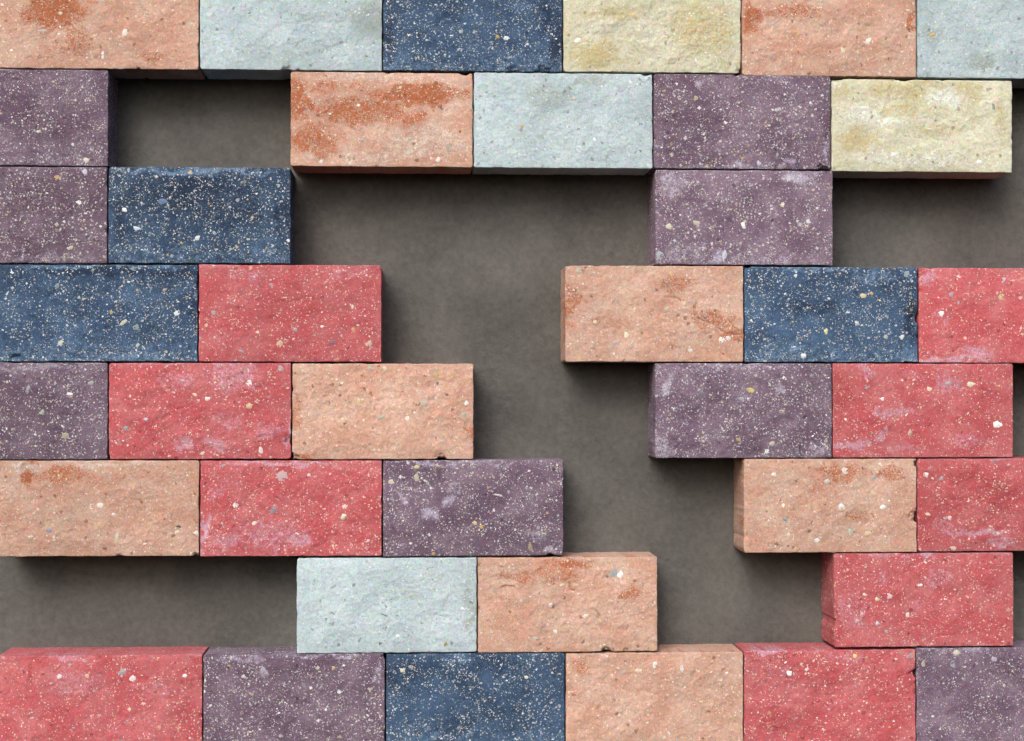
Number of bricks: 38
